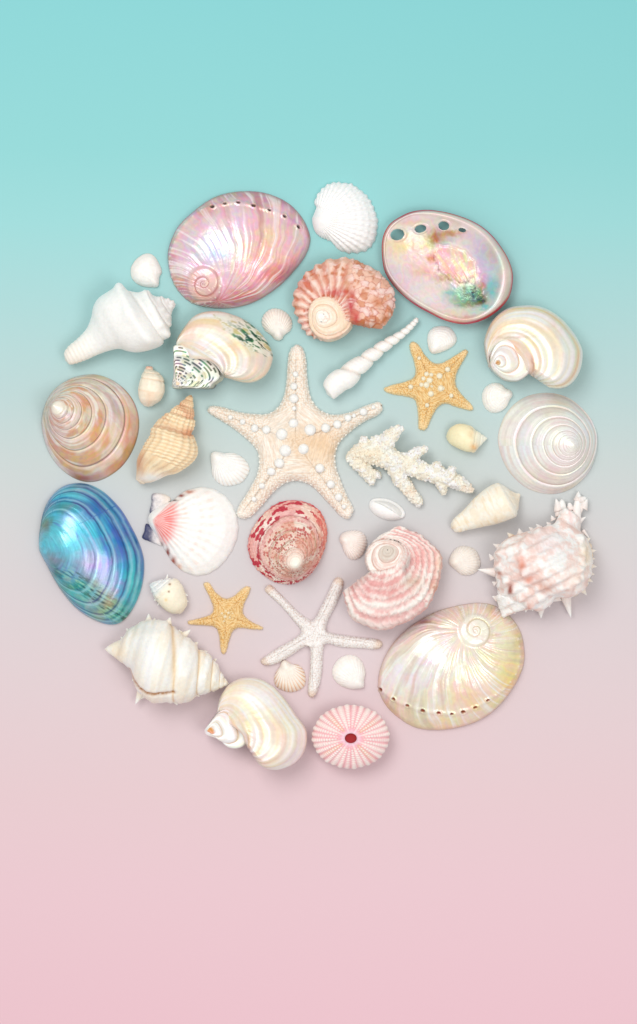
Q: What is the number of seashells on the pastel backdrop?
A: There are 33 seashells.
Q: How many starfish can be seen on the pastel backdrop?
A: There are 4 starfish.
